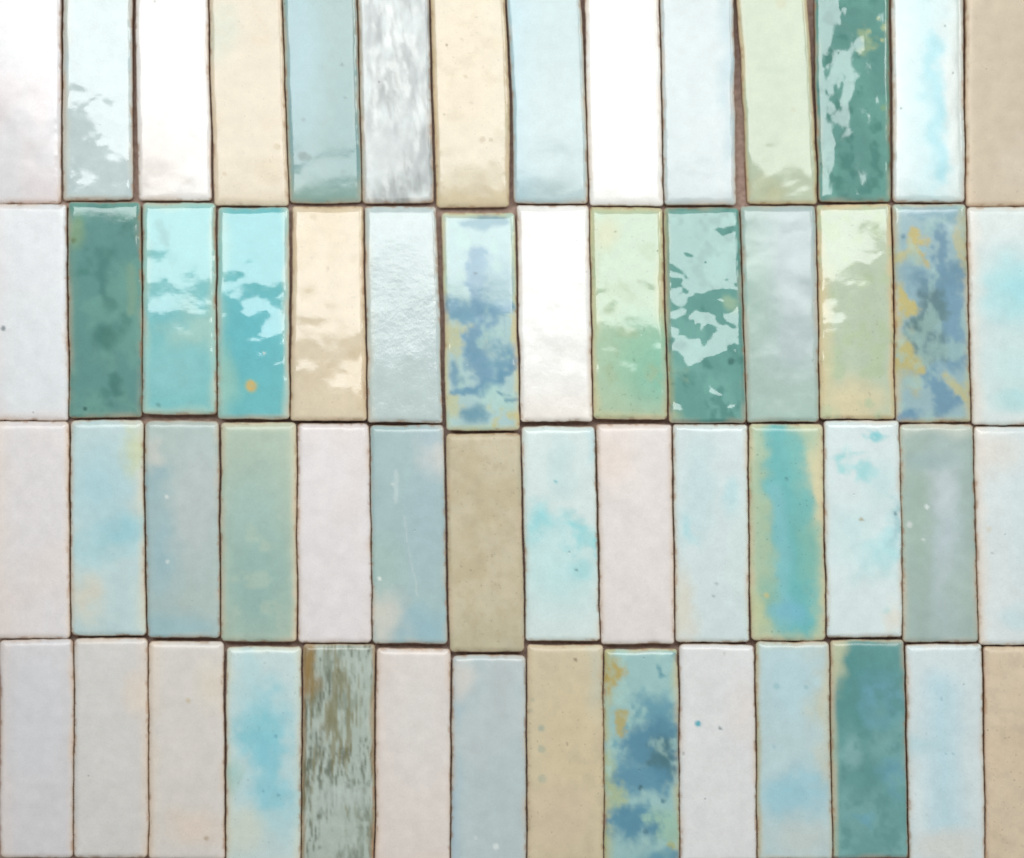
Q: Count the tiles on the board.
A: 56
